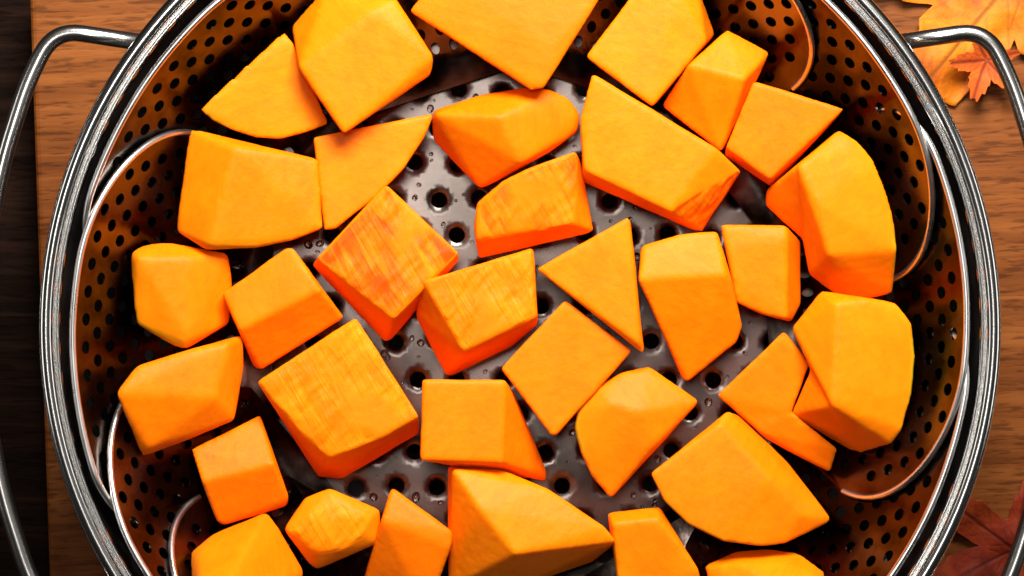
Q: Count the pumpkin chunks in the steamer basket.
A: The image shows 34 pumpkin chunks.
